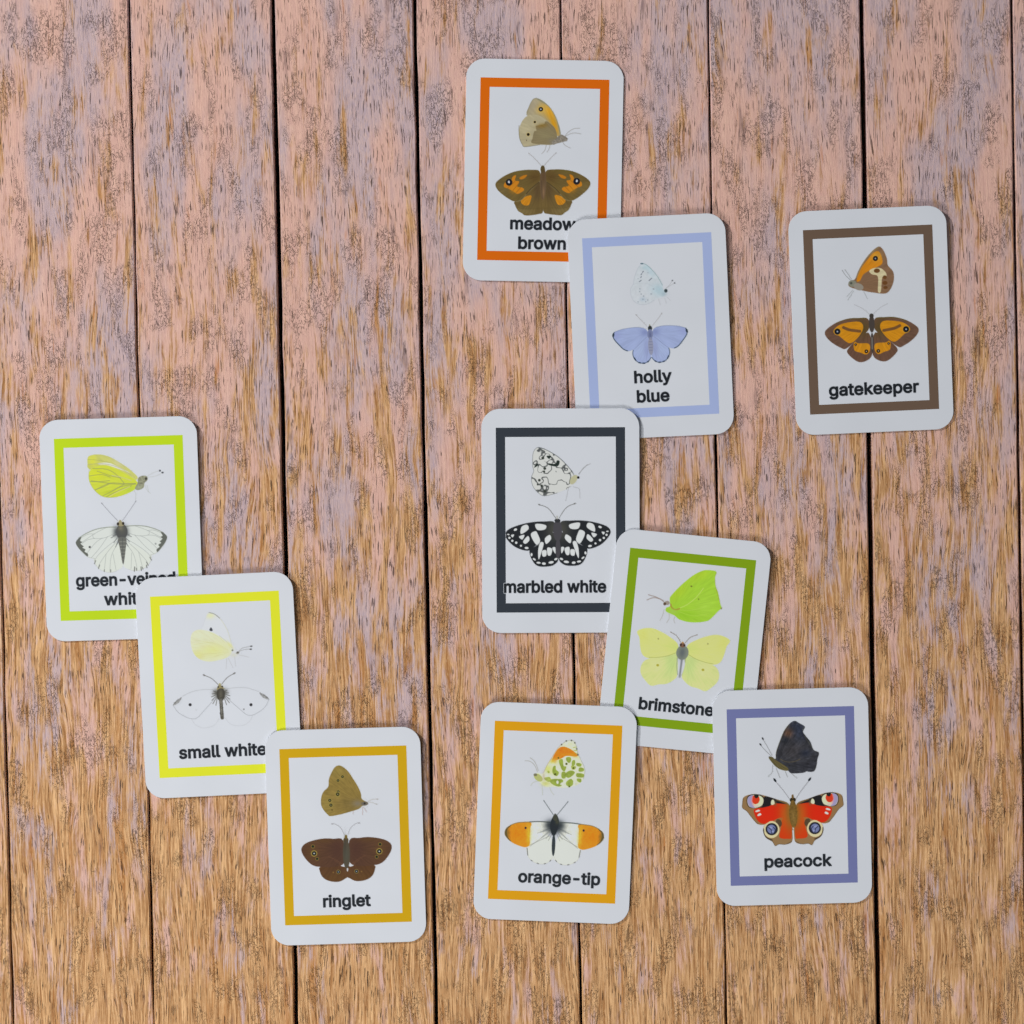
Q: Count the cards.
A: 10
